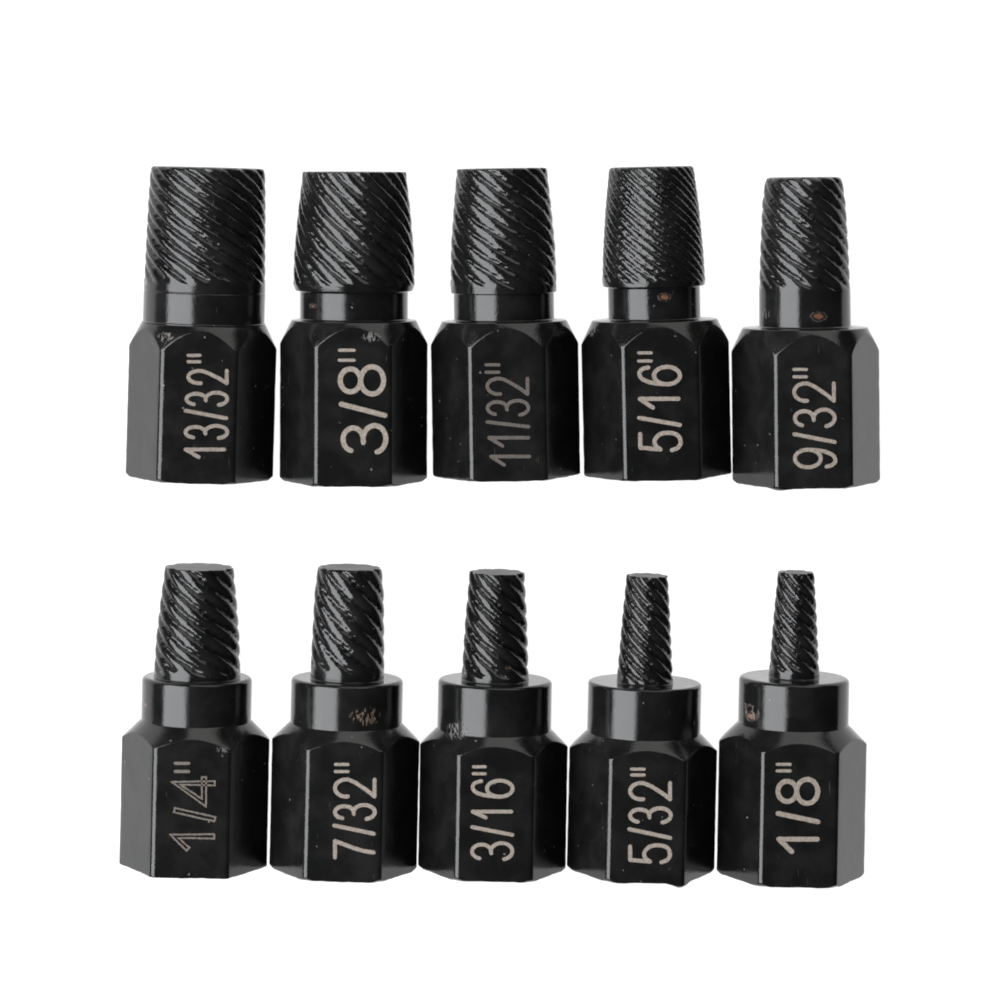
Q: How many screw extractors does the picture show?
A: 10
